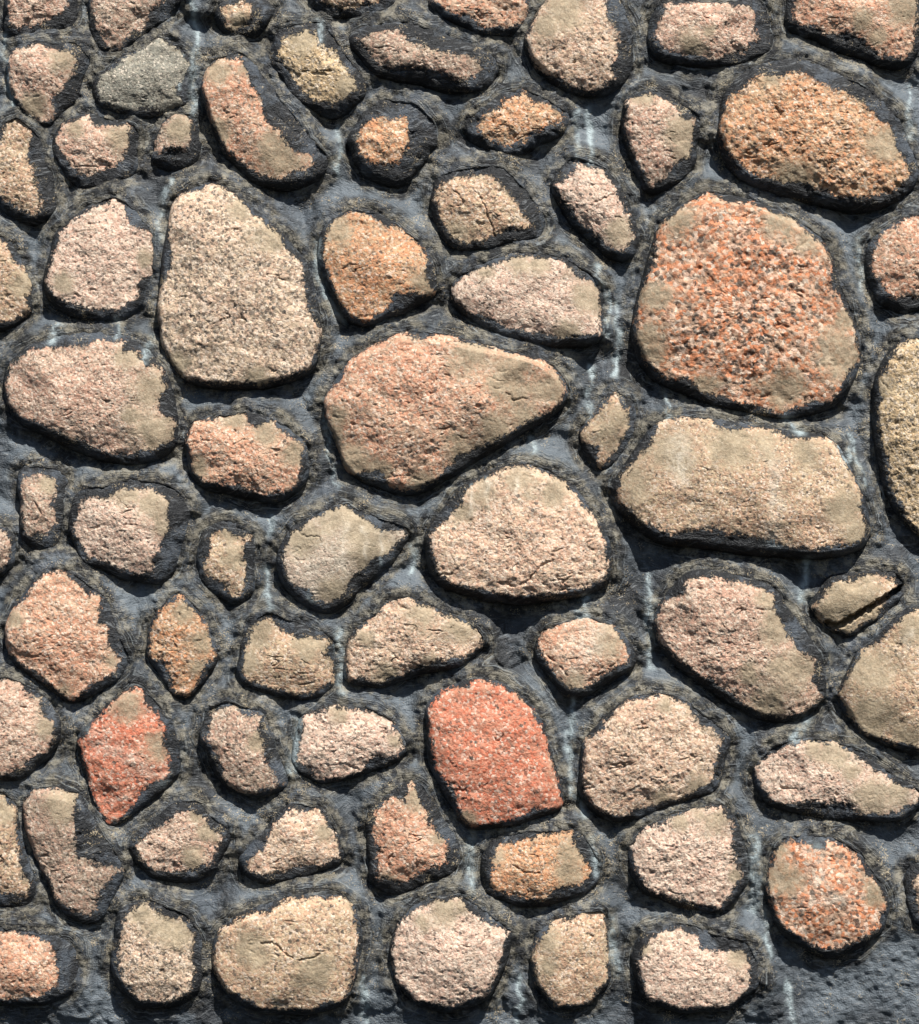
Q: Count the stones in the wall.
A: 71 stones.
